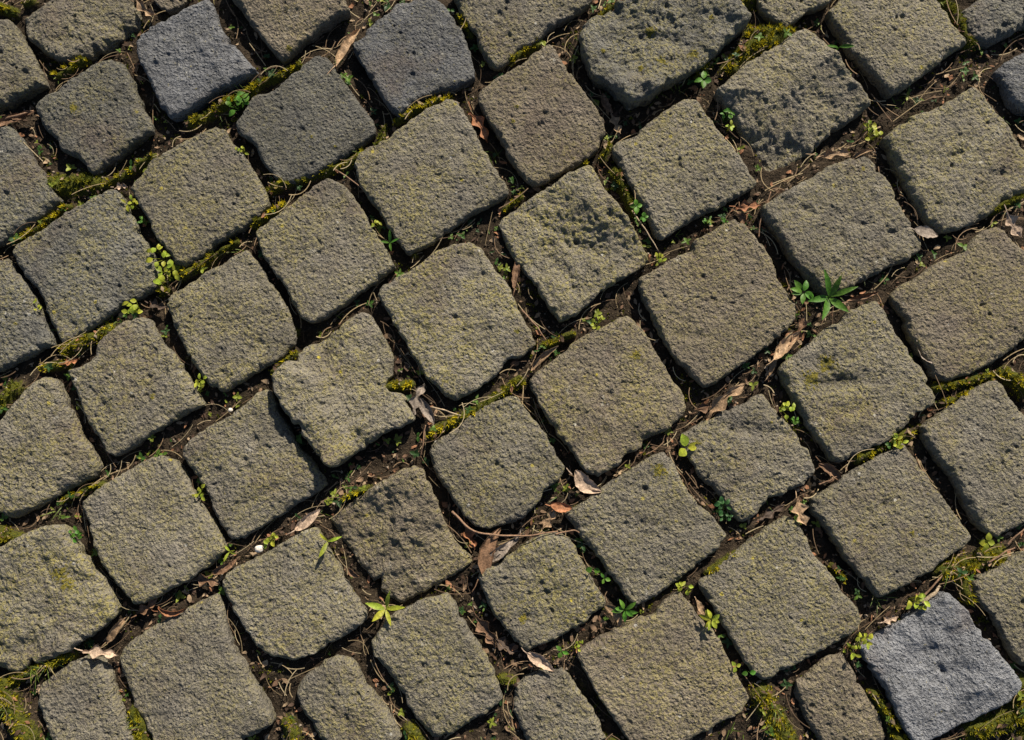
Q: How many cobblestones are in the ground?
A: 56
